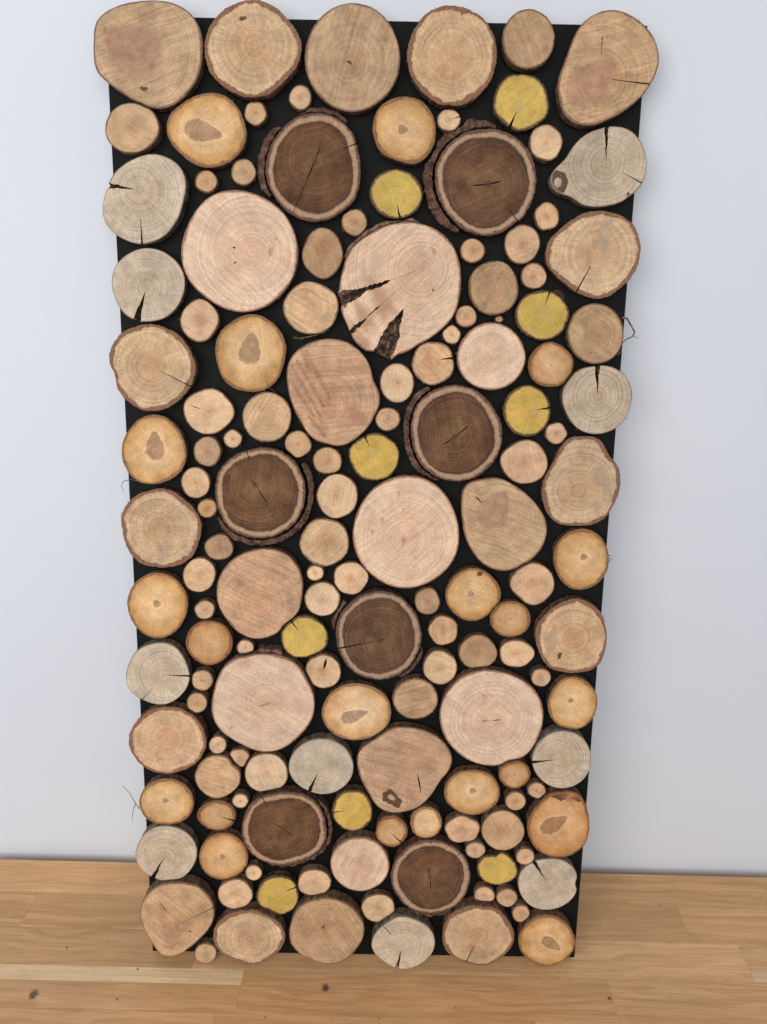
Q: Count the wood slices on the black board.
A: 146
